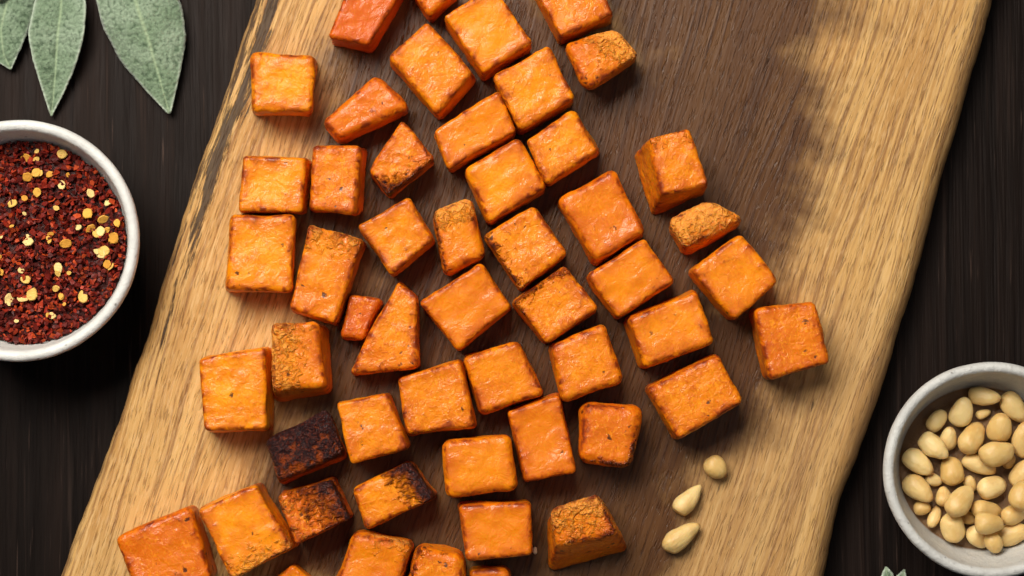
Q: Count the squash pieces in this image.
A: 52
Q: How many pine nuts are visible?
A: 36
